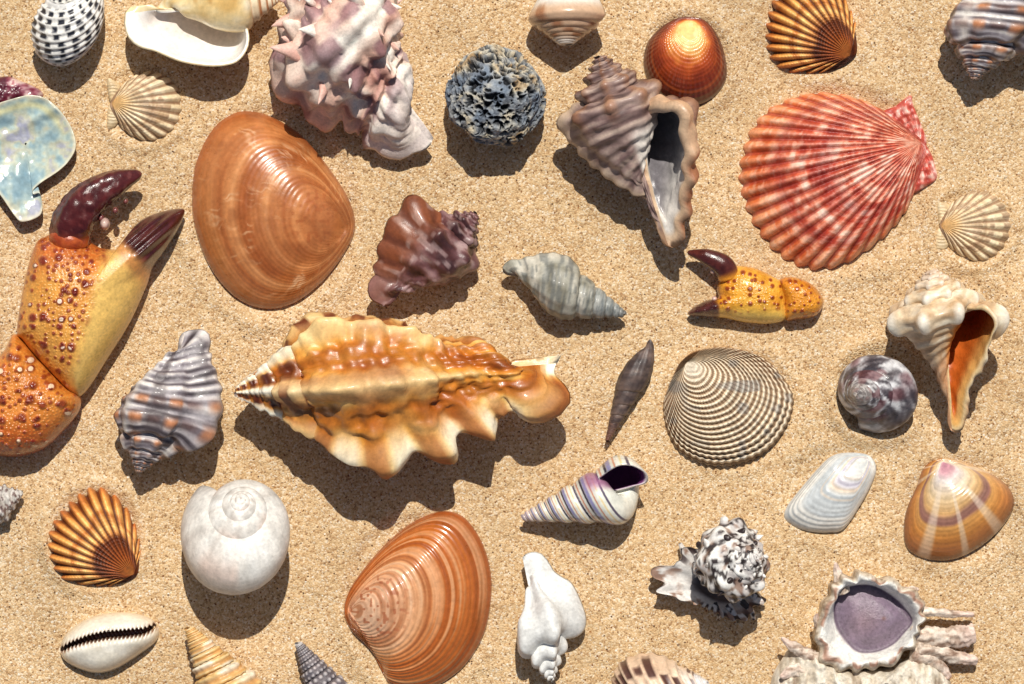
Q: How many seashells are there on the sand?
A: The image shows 35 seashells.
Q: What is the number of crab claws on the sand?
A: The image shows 2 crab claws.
